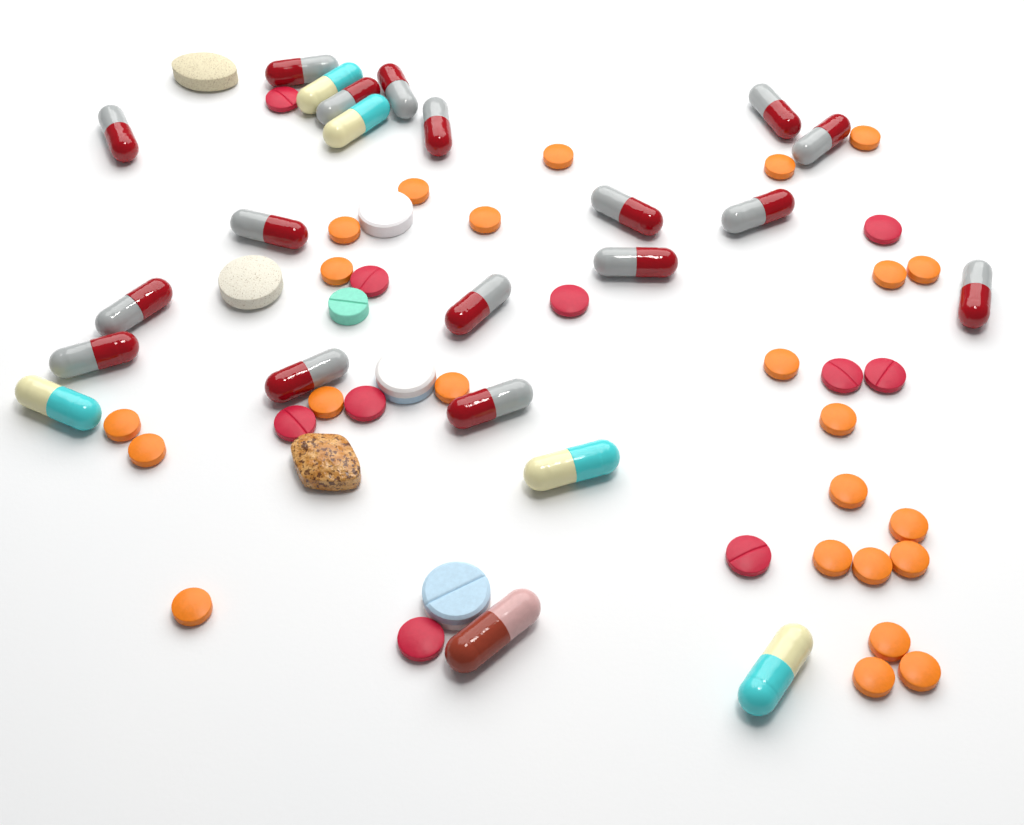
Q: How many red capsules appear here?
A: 17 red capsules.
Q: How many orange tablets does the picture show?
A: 24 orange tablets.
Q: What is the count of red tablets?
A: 10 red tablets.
